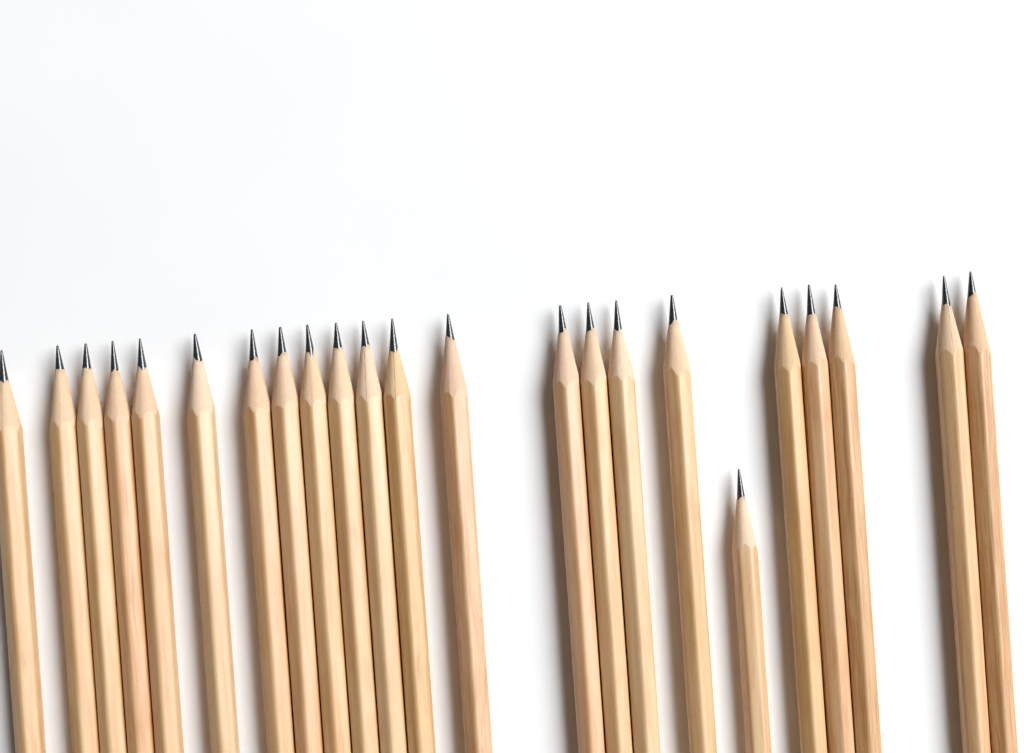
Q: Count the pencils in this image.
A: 23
